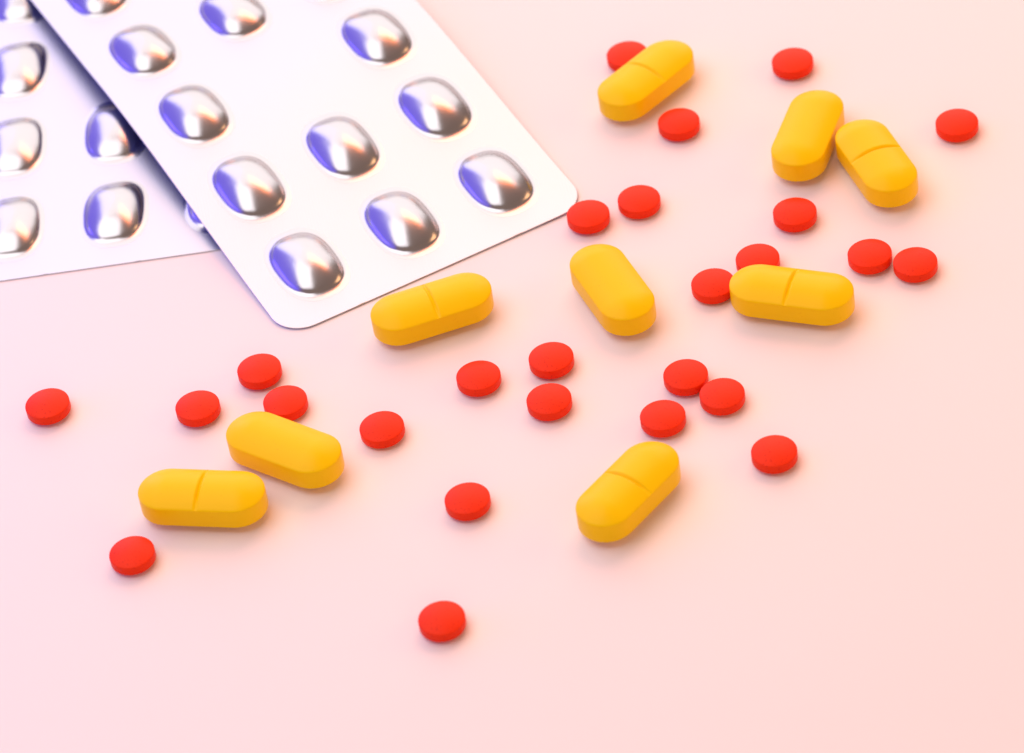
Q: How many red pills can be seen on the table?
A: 26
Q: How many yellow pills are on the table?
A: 9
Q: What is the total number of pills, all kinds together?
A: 35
